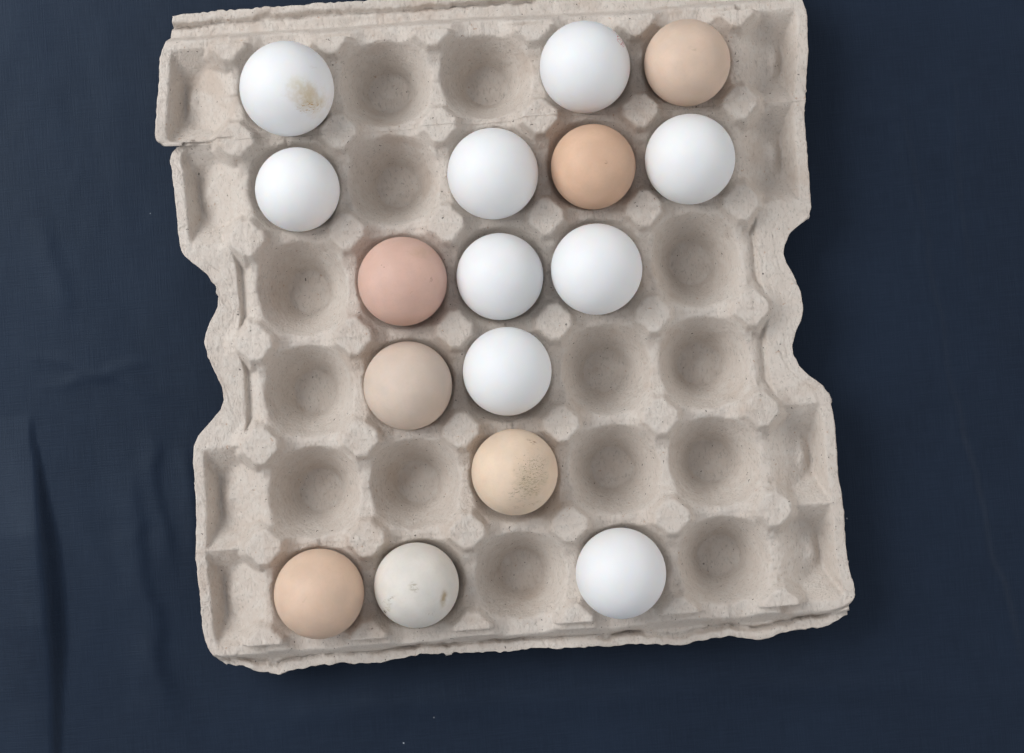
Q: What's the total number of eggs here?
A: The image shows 16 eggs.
